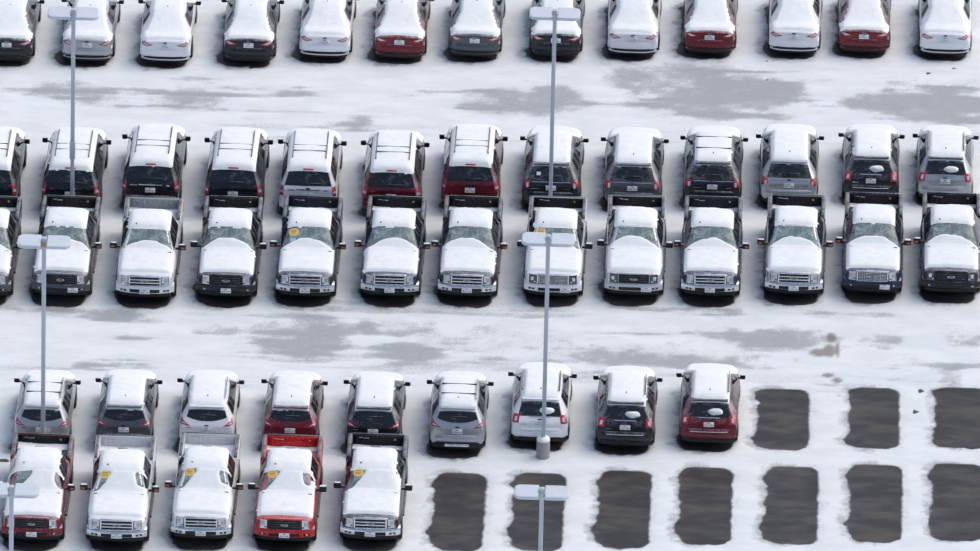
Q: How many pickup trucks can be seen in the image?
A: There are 18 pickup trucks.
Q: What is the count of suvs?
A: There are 22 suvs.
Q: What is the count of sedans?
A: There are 13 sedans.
